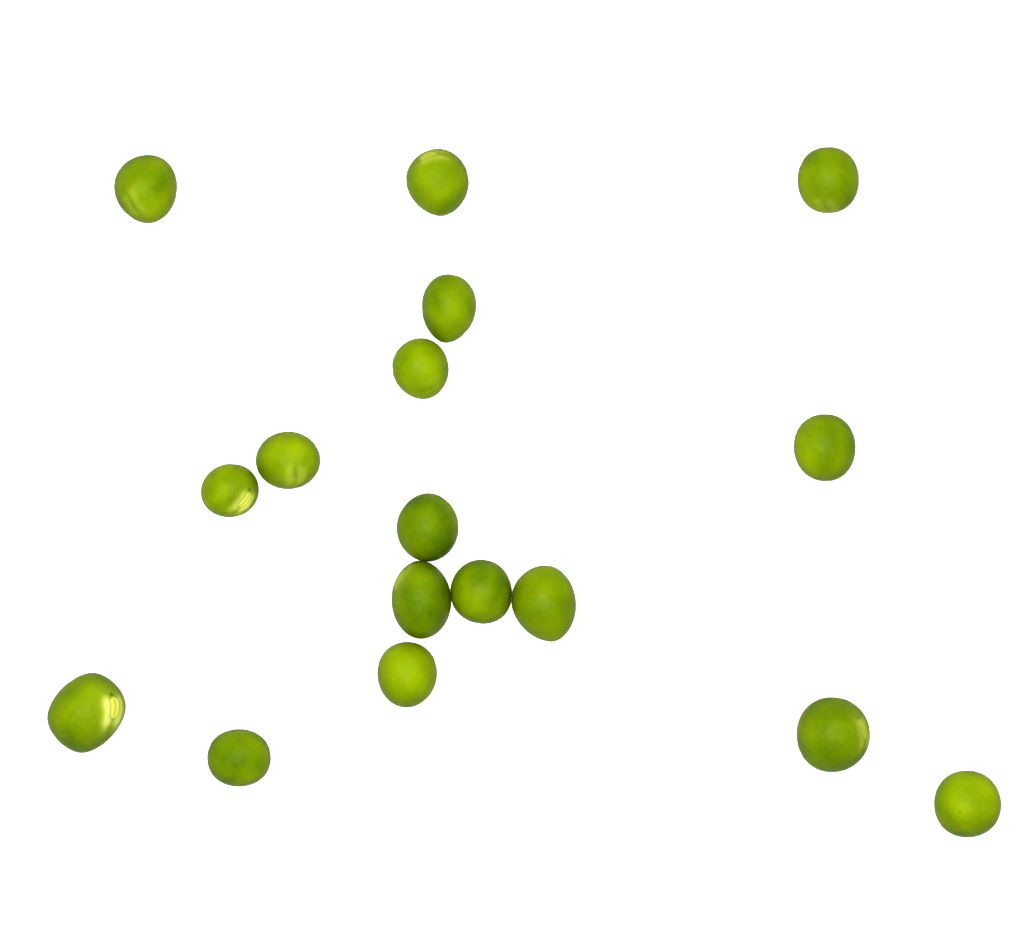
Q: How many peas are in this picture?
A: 17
